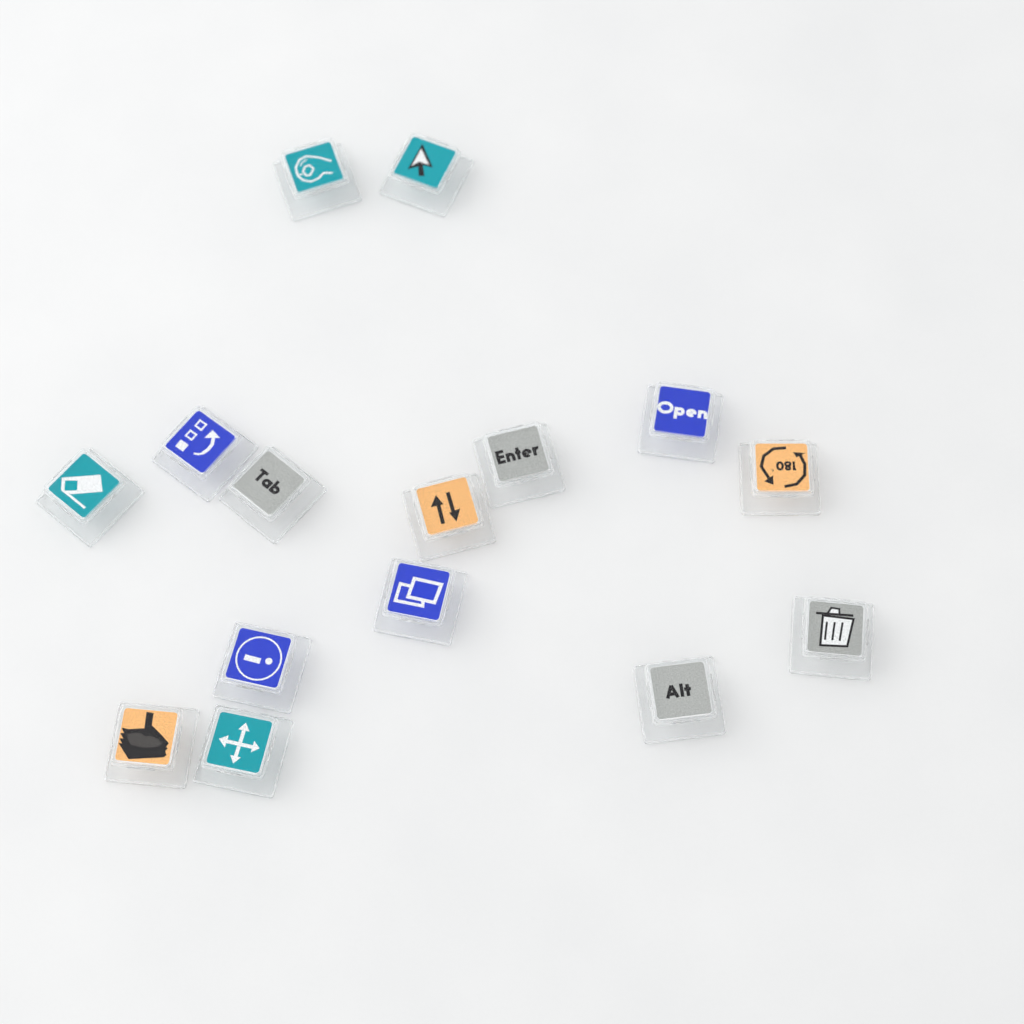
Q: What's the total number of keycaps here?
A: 15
